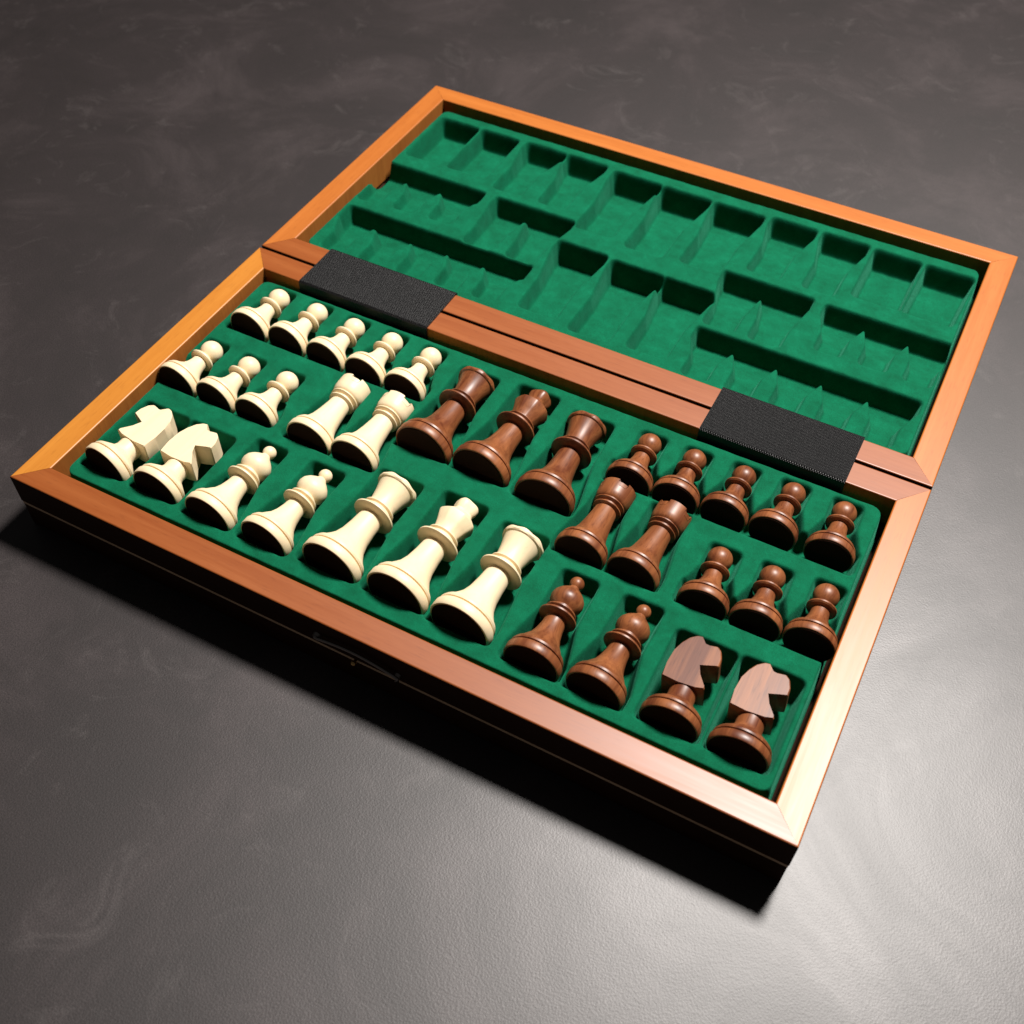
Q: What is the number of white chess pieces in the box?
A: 17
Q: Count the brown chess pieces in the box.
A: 17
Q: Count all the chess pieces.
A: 34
